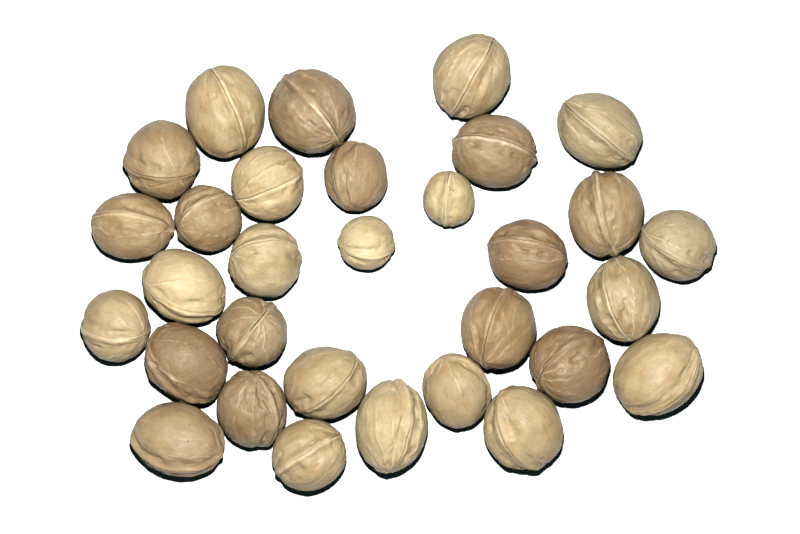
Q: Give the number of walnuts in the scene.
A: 31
